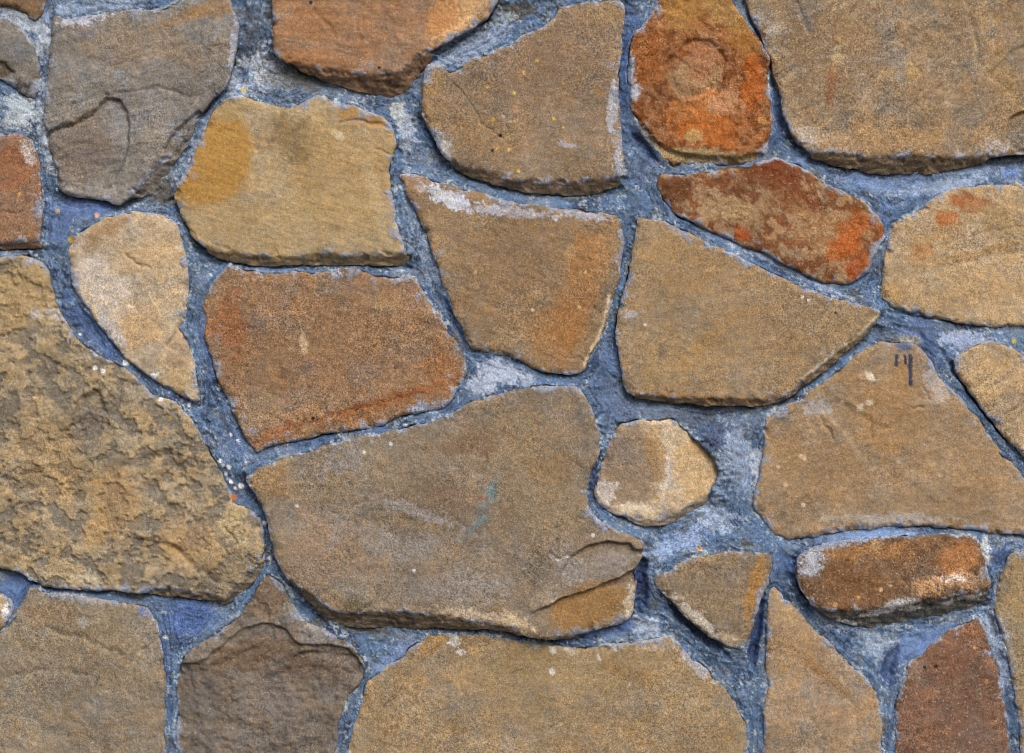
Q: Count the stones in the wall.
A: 29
